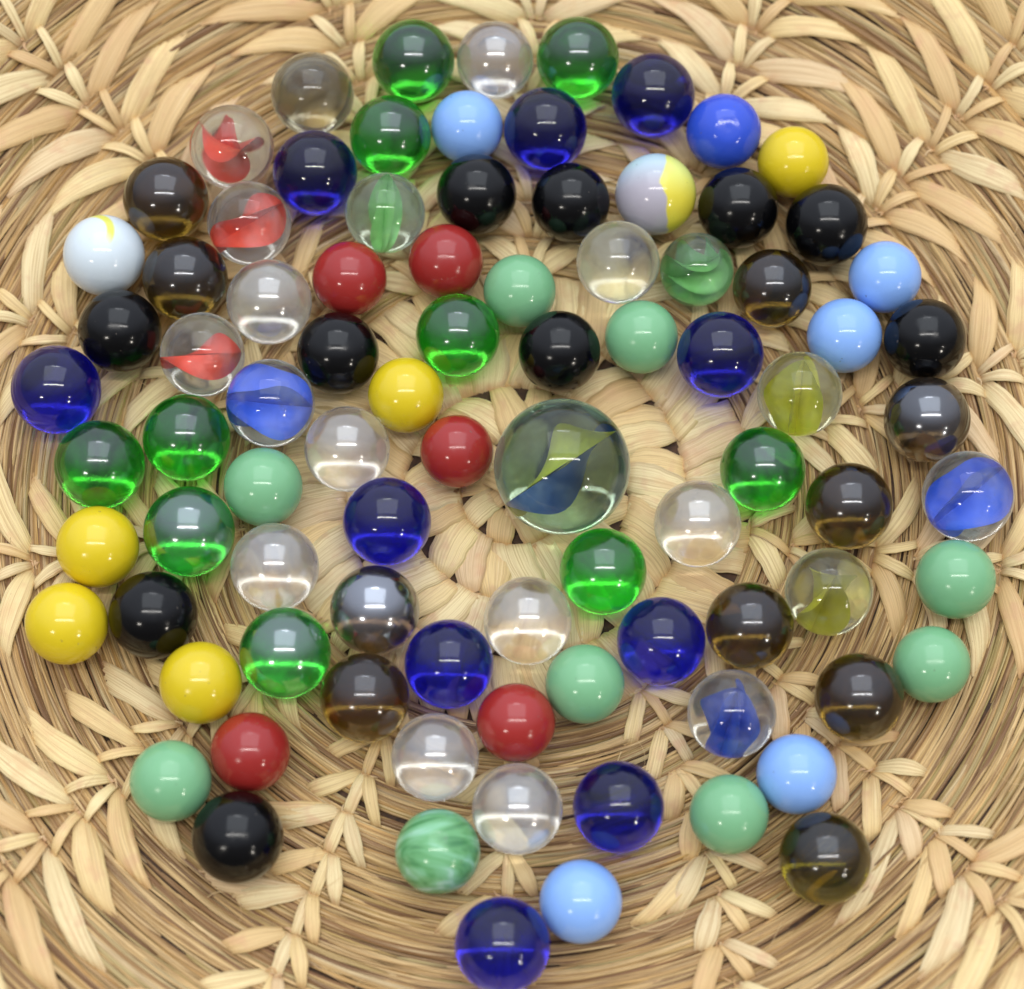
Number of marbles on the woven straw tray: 88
